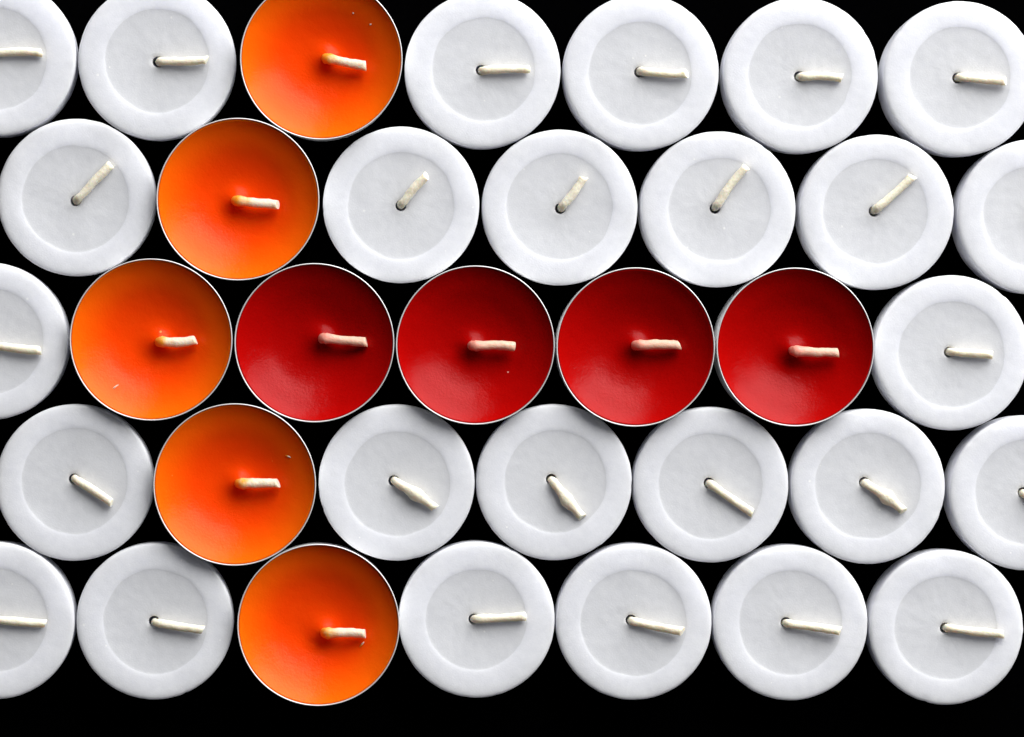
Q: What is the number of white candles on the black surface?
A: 26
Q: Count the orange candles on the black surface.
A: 5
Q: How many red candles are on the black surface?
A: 4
